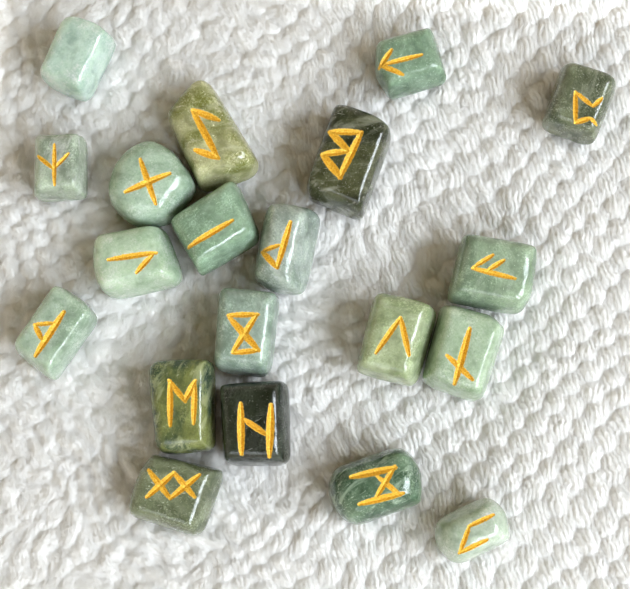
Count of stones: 20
